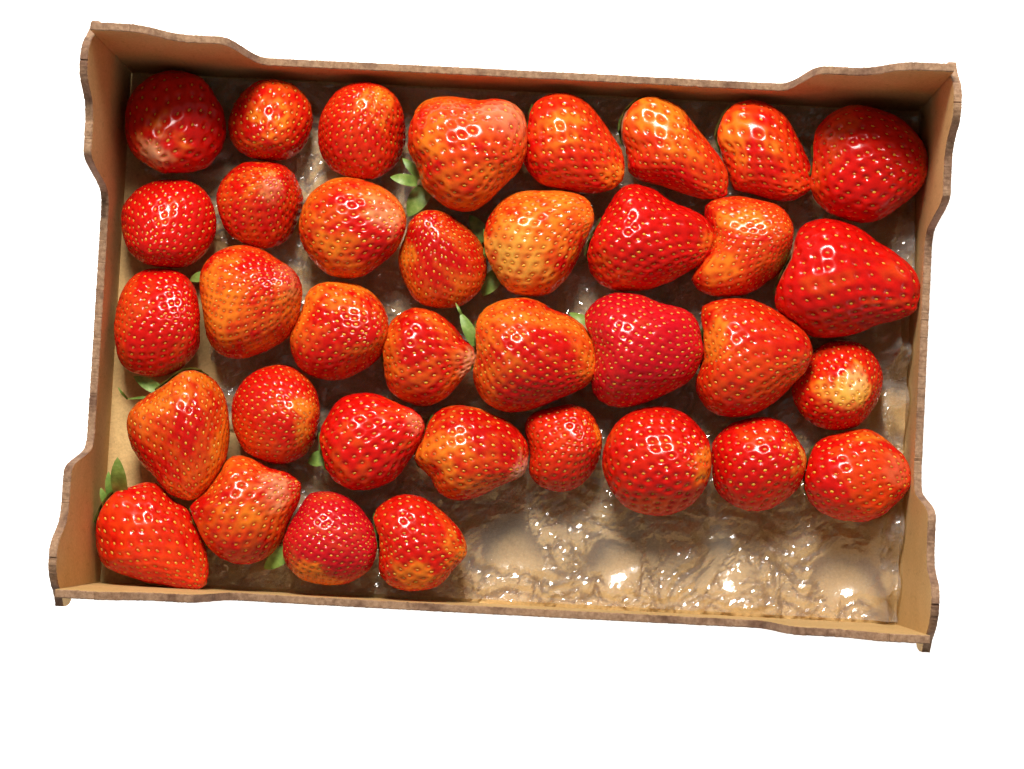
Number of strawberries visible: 36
